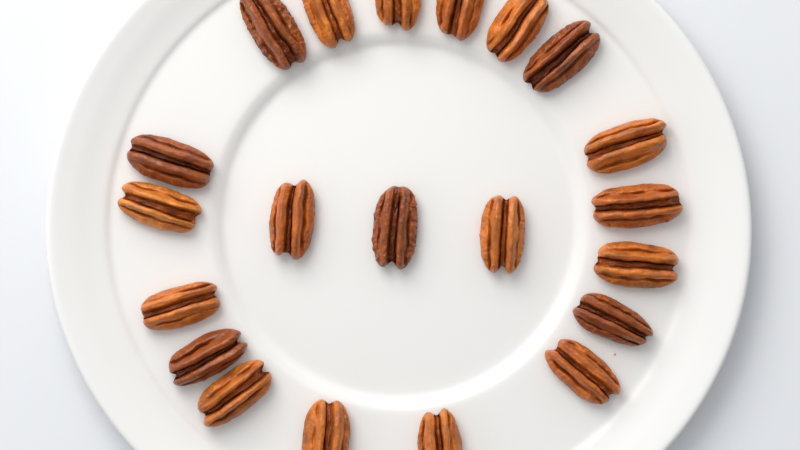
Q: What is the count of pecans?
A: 21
